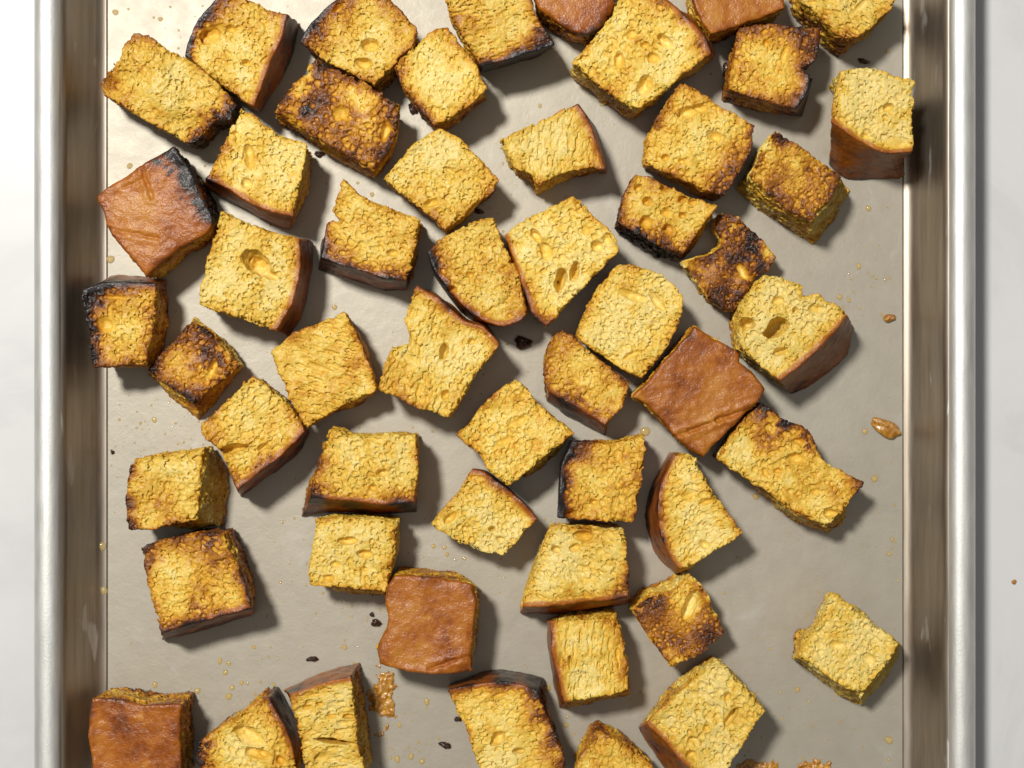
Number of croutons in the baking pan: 53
